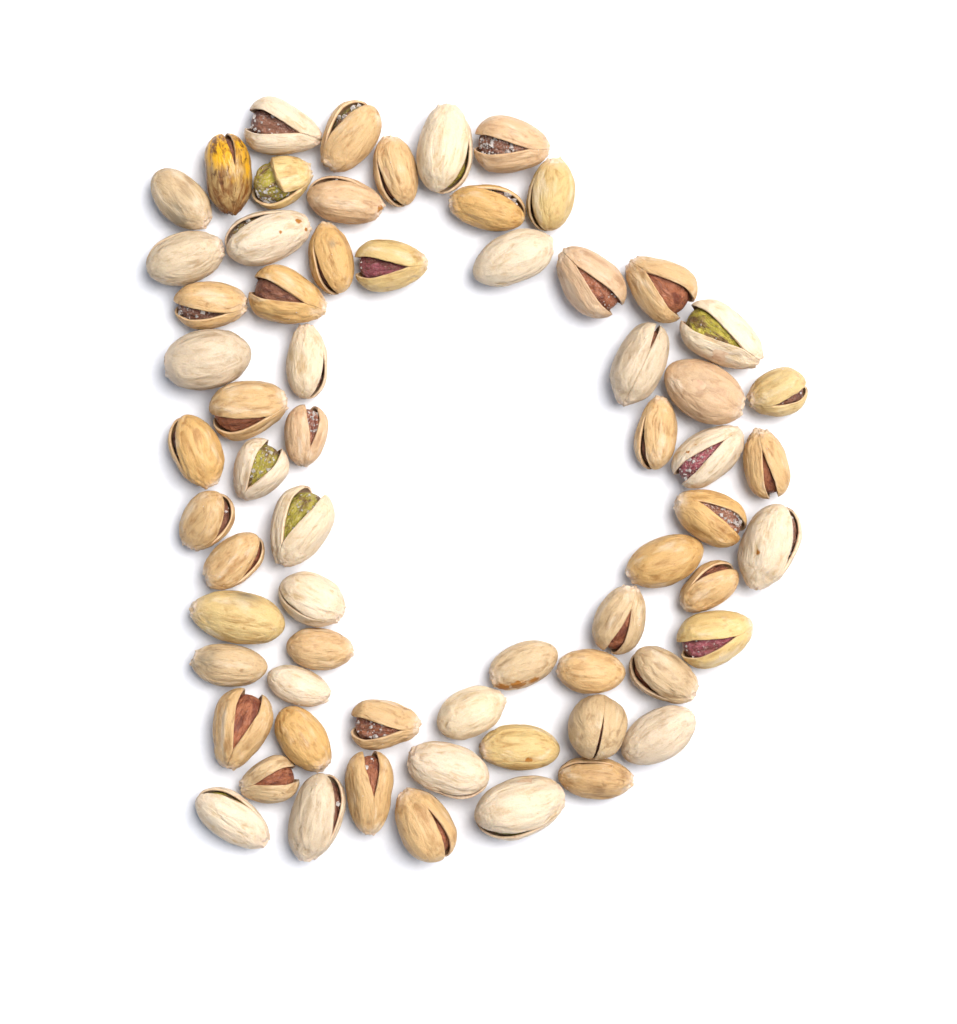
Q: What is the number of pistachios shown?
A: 65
